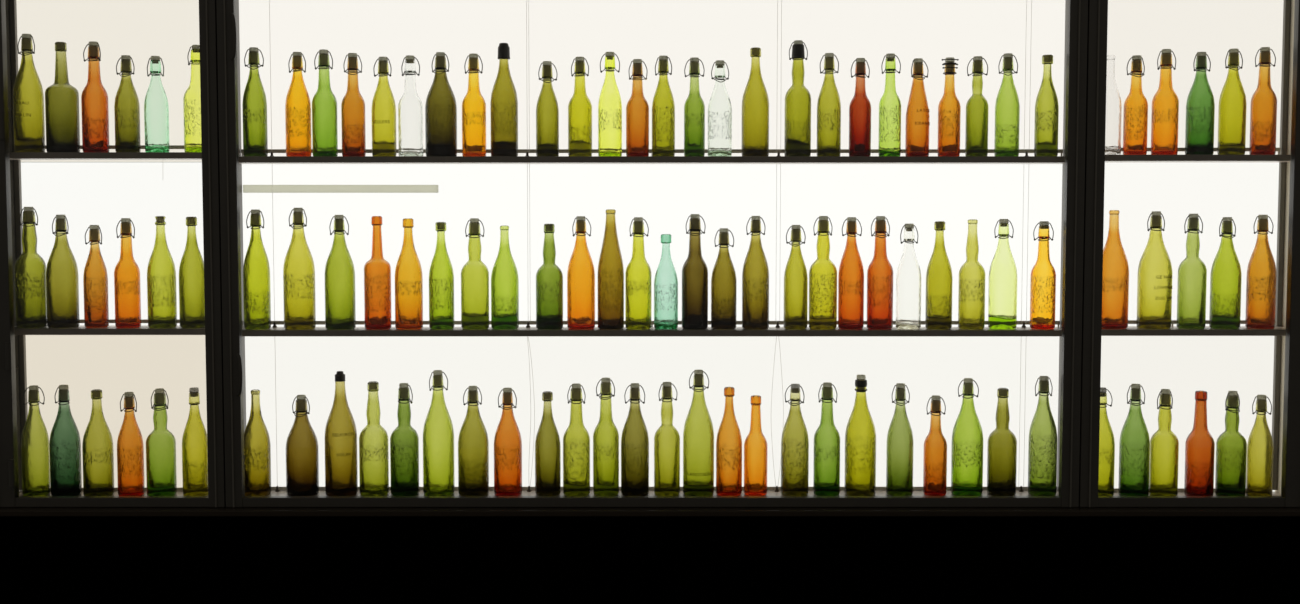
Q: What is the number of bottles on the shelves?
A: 110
